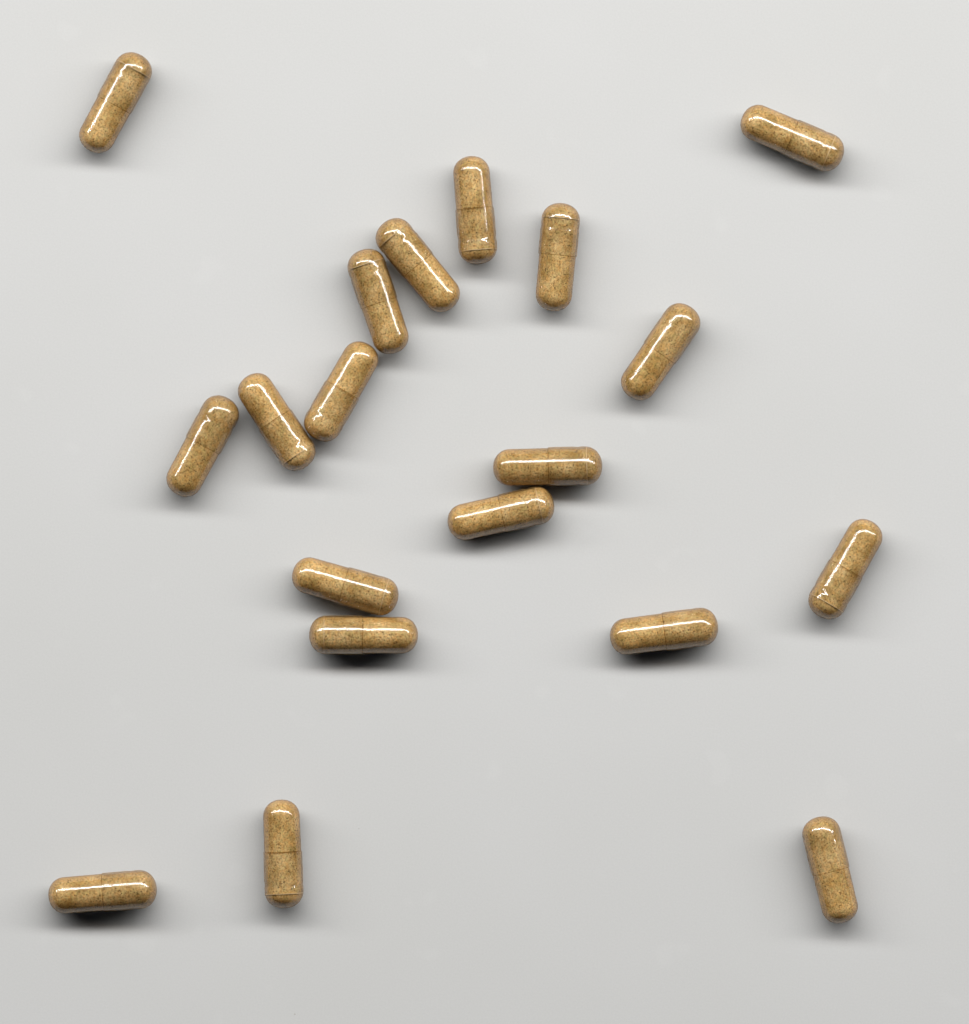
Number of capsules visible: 19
